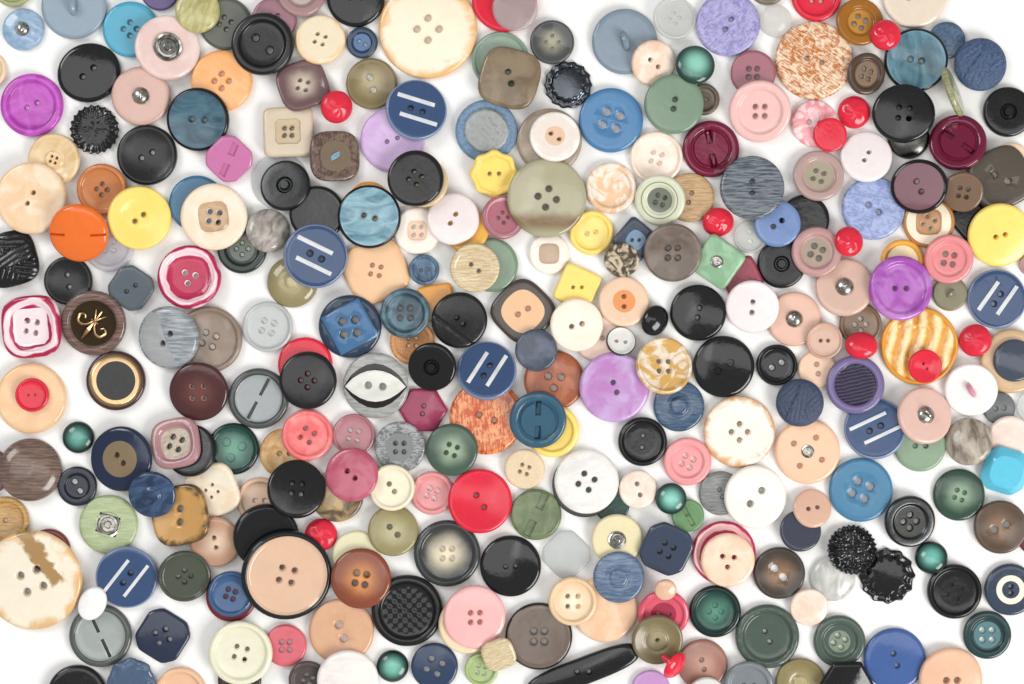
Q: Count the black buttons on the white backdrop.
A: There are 34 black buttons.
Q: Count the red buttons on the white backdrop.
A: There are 16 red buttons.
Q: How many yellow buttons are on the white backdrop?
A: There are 6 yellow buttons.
